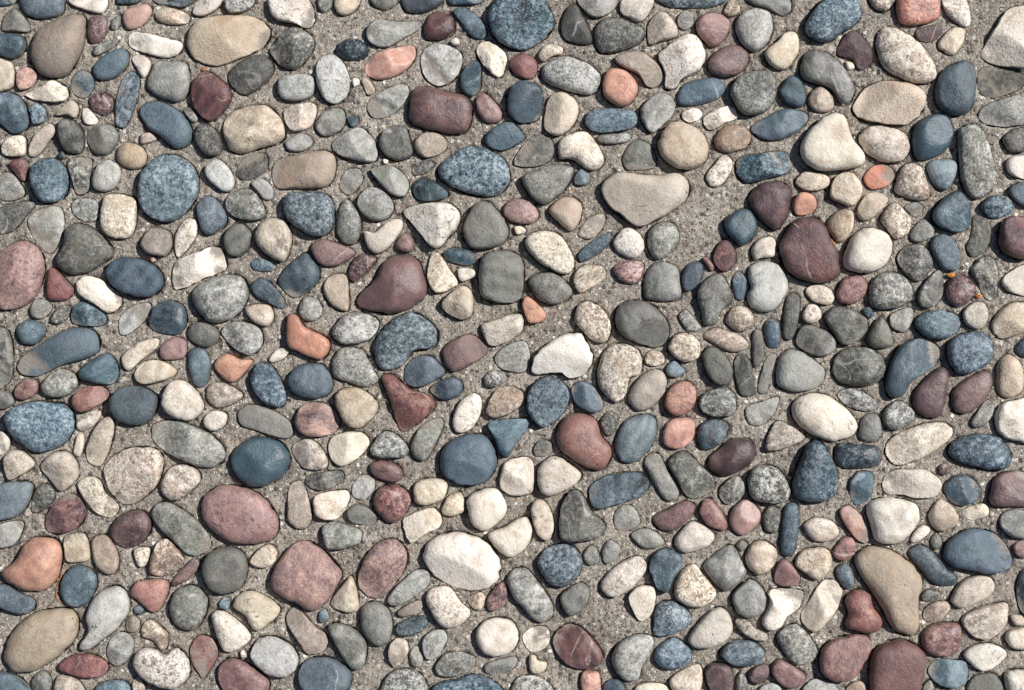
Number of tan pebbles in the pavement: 179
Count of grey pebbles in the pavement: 157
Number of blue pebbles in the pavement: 107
